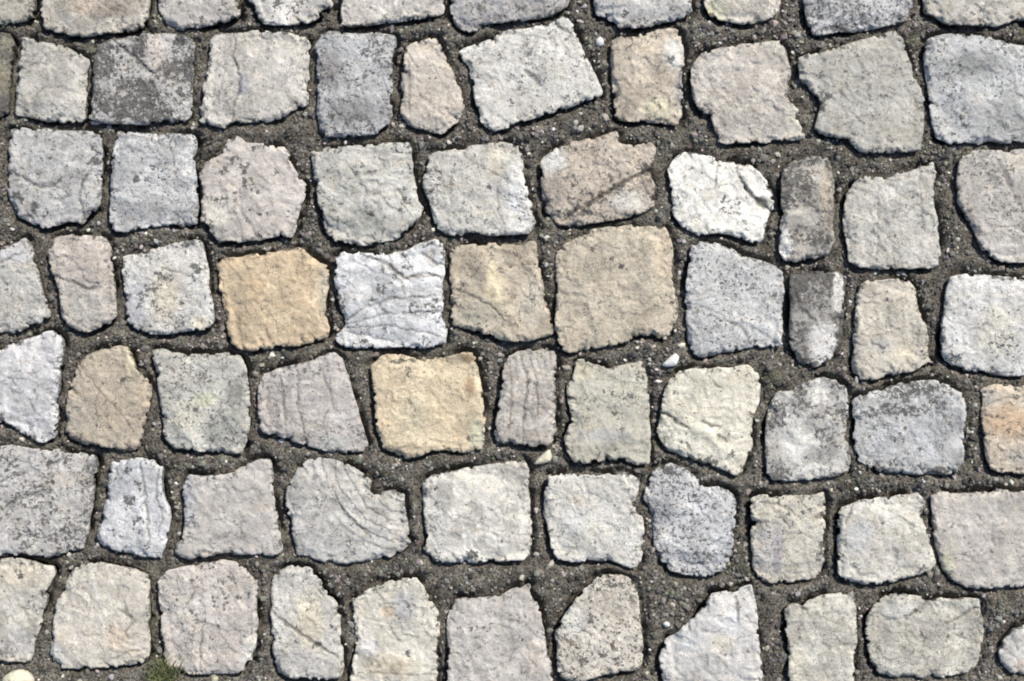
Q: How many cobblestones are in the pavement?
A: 74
